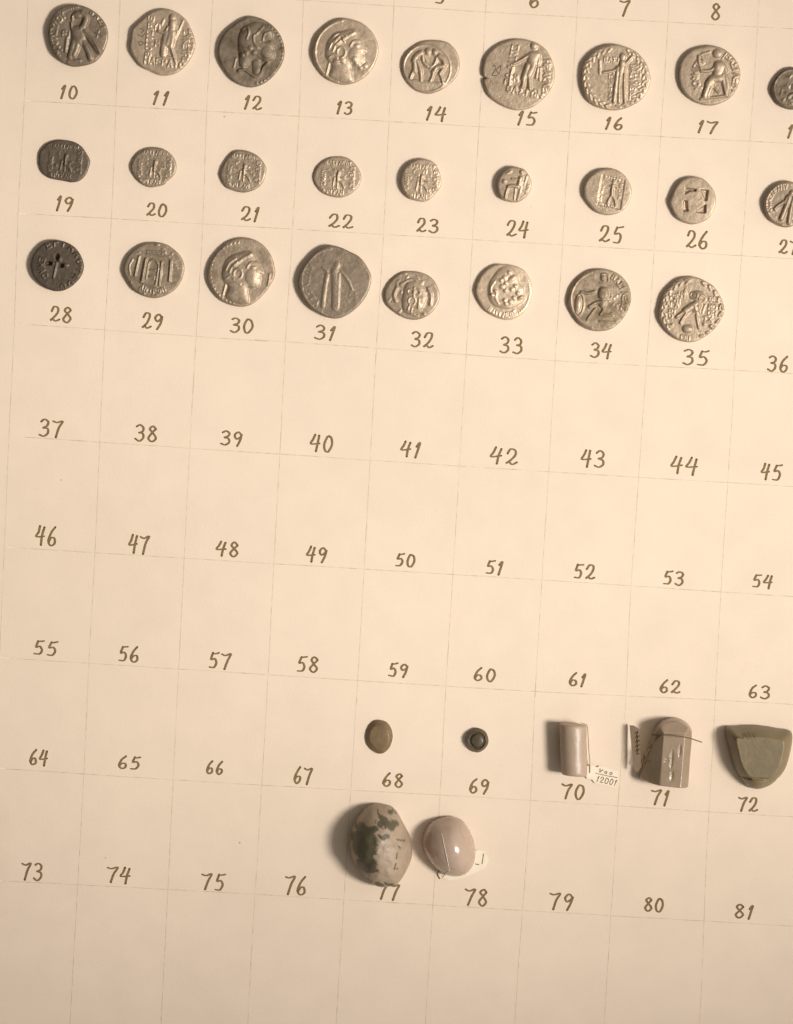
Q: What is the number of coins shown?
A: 26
